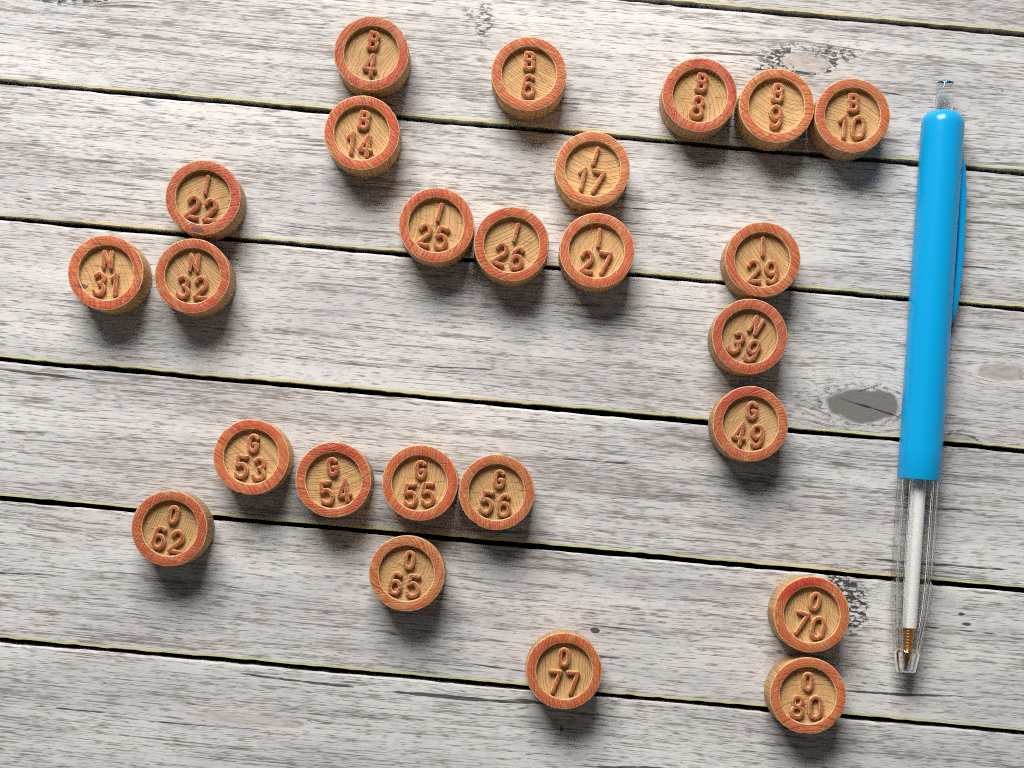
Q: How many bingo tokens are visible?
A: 25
